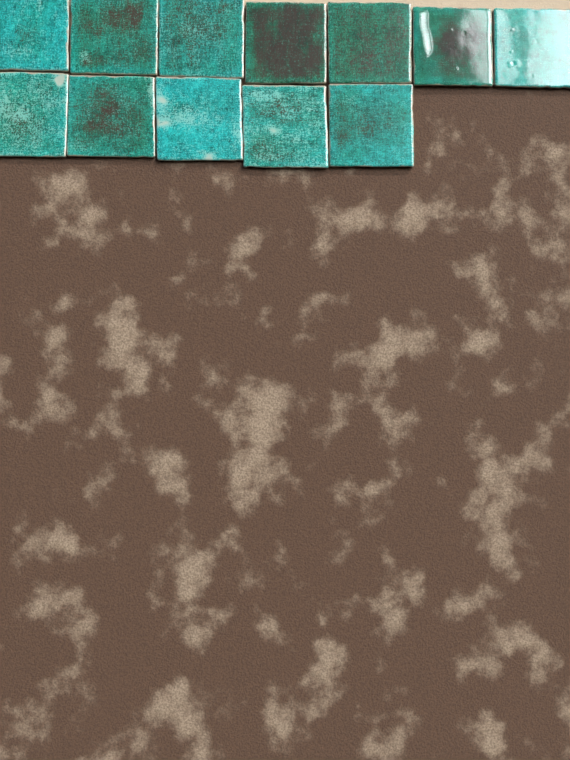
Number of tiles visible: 12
